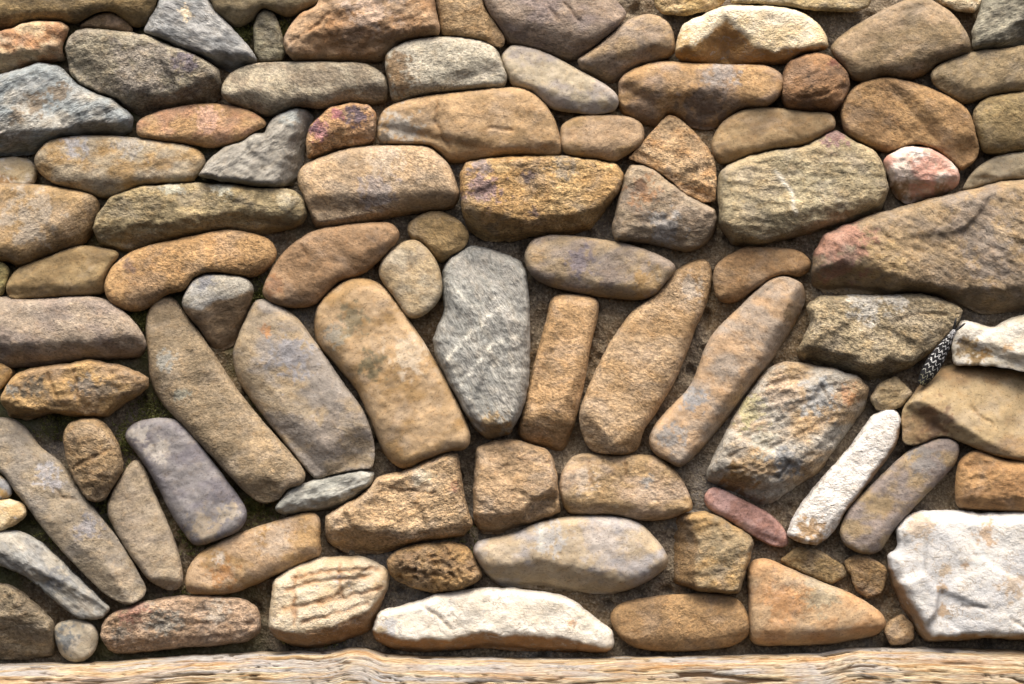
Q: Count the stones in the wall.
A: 98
